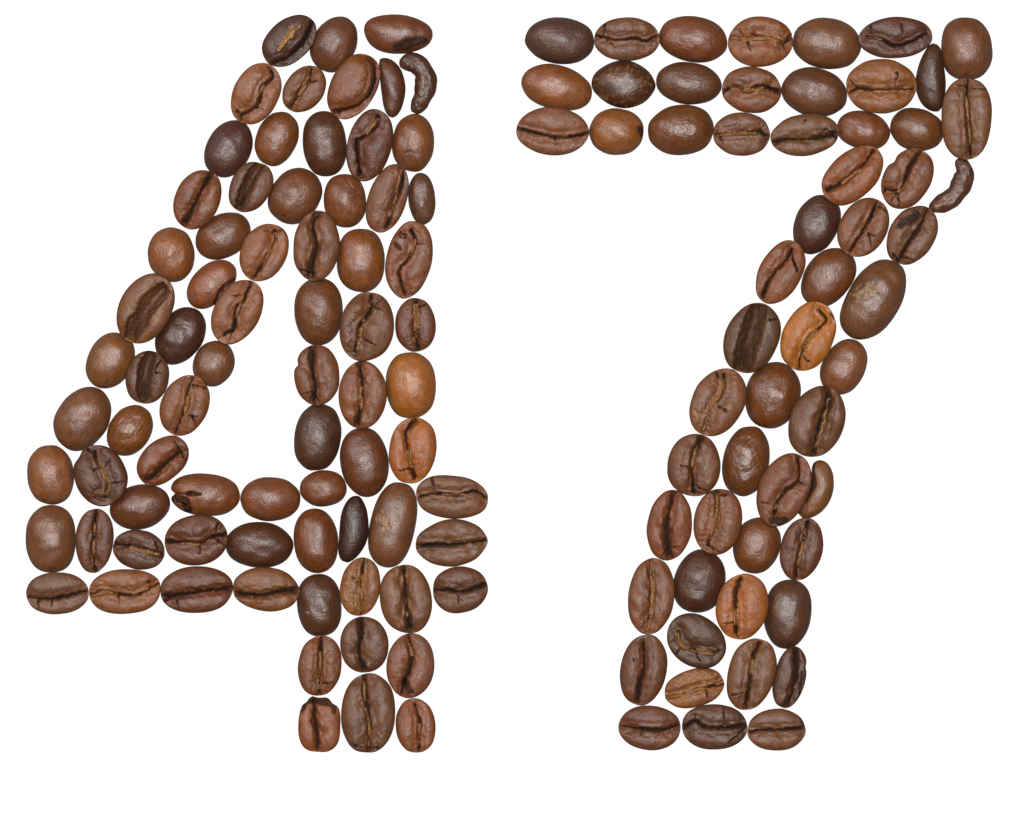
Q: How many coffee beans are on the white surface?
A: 132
